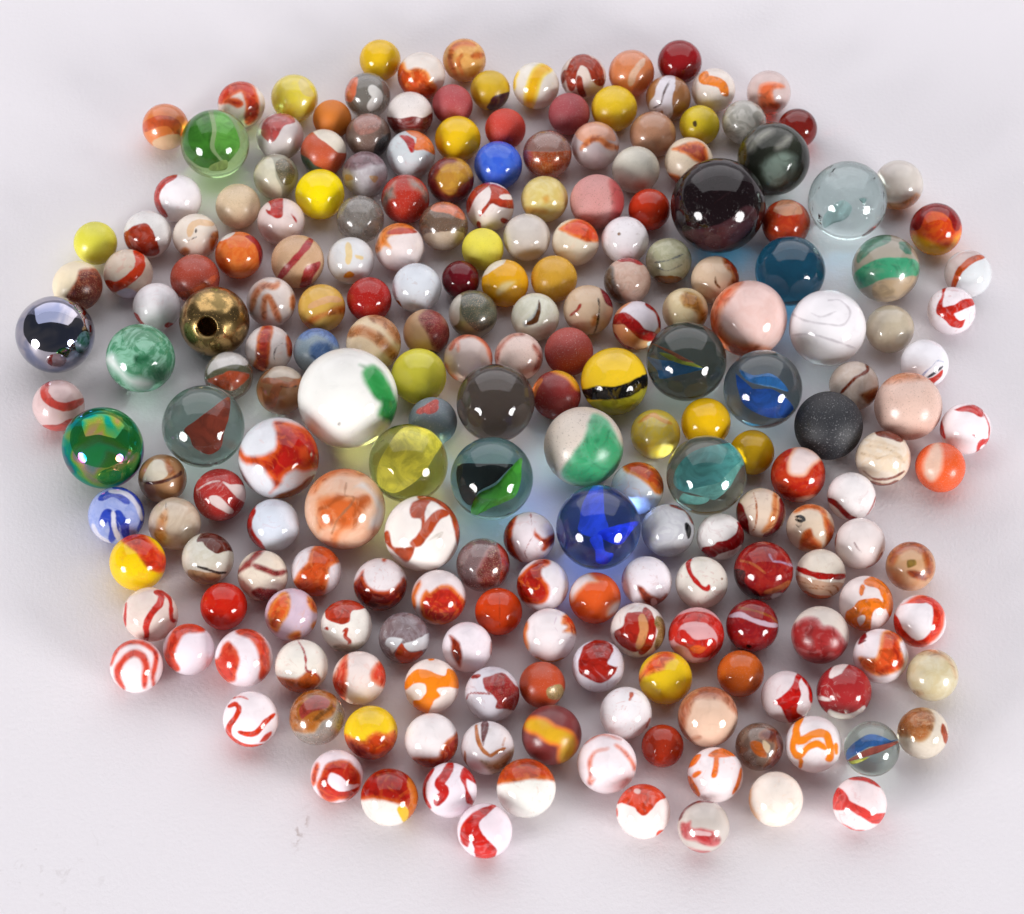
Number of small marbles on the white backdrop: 187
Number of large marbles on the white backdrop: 28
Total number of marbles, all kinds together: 215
